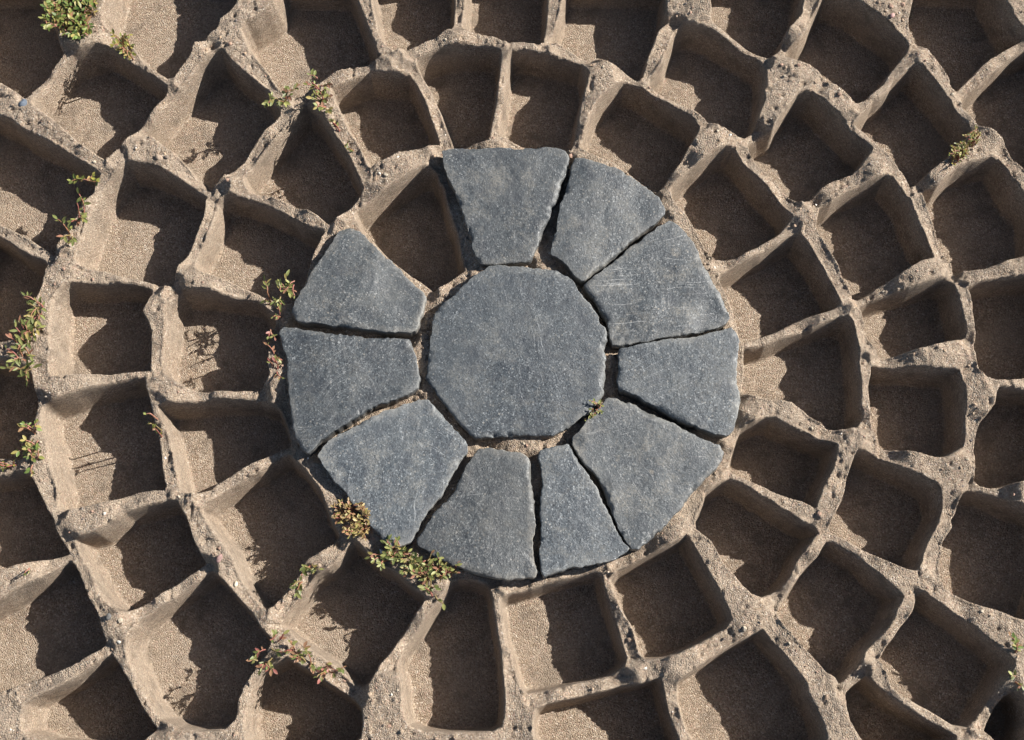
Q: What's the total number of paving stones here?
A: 11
